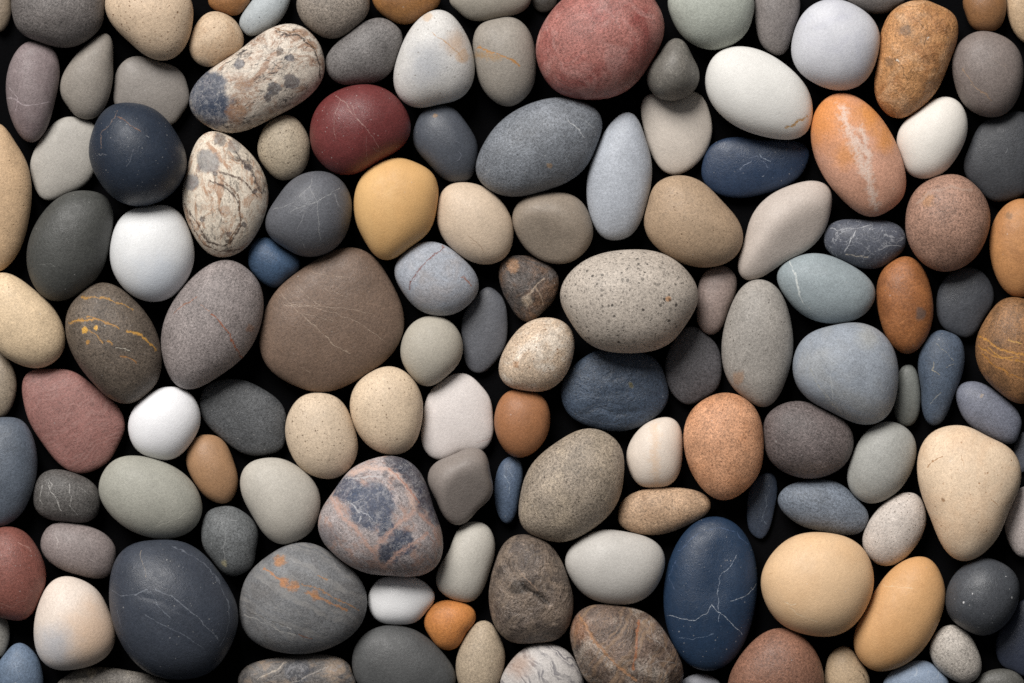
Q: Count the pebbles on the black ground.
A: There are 134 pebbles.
